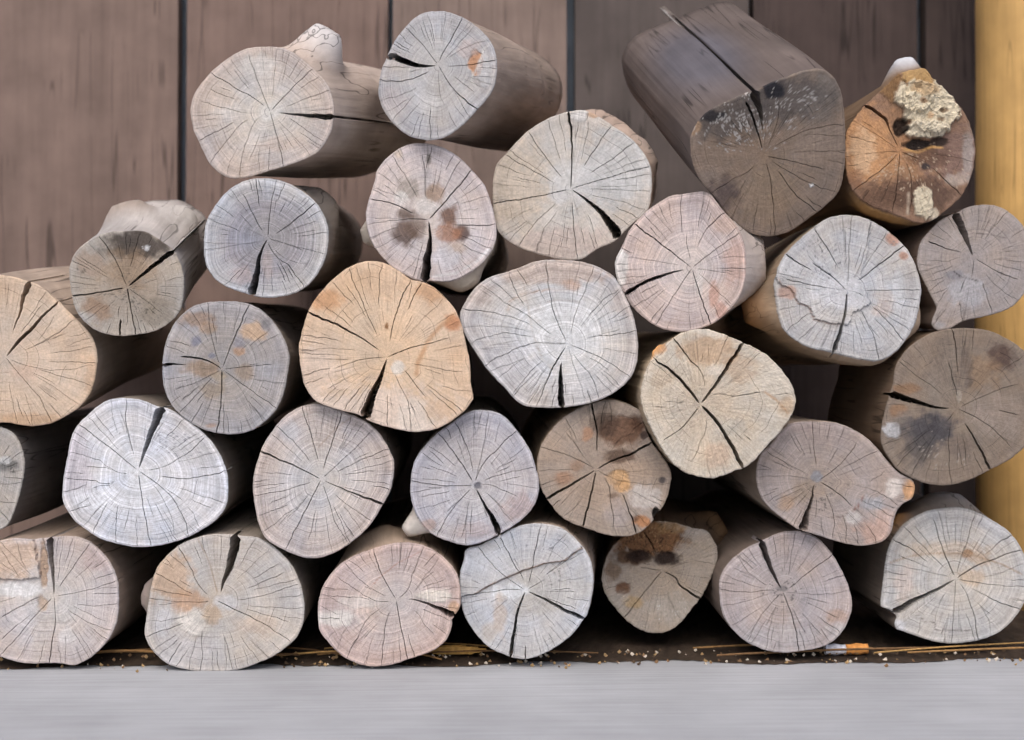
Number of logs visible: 30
